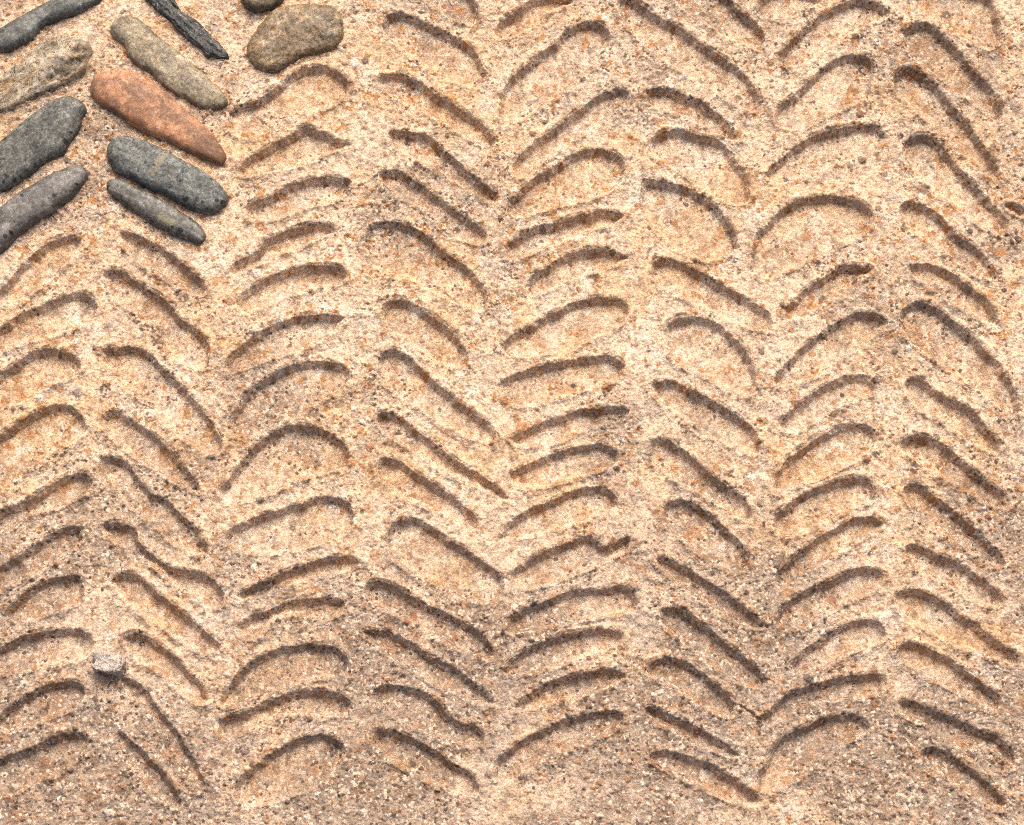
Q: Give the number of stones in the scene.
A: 11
